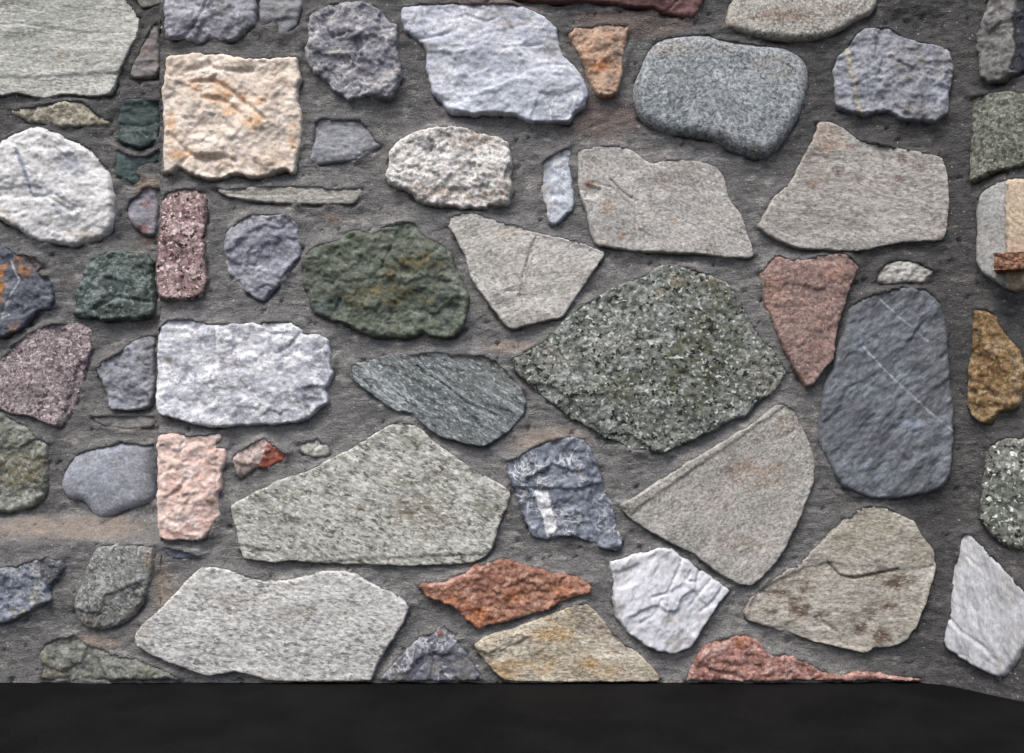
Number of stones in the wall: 64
